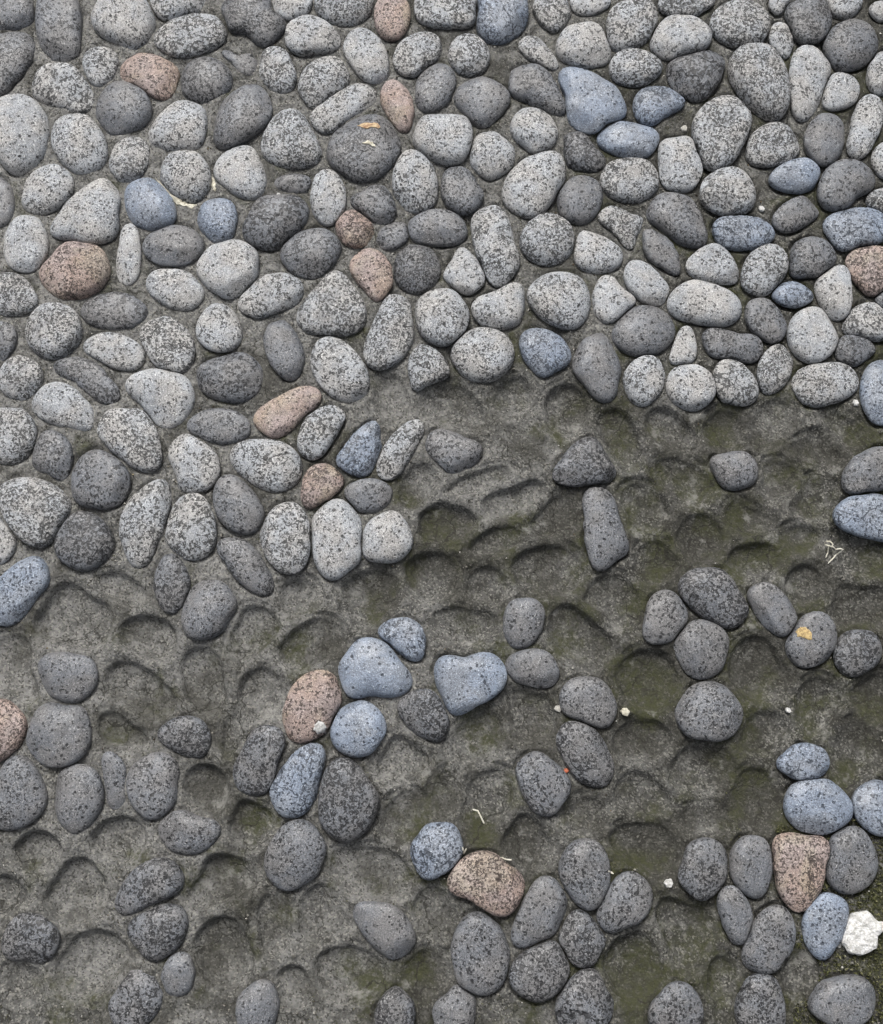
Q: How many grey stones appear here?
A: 108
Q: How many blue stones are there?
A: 25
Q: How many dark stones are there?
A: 106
